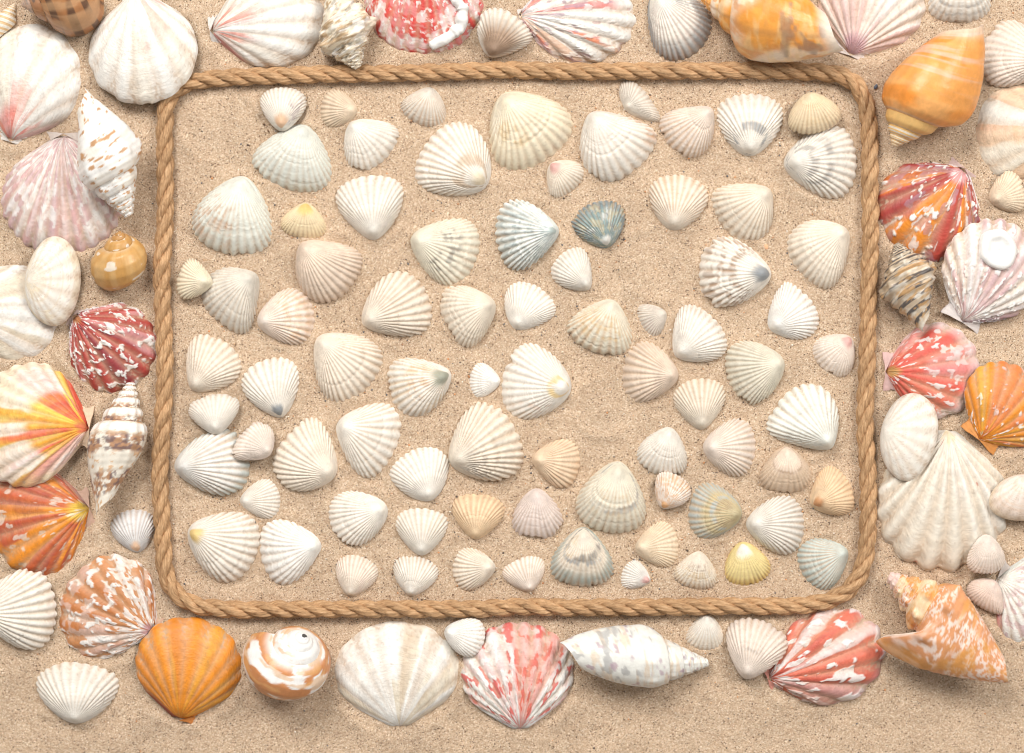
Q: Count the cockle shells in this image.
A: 93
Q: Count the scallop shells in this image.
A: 23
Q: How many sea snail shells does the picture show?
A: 12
